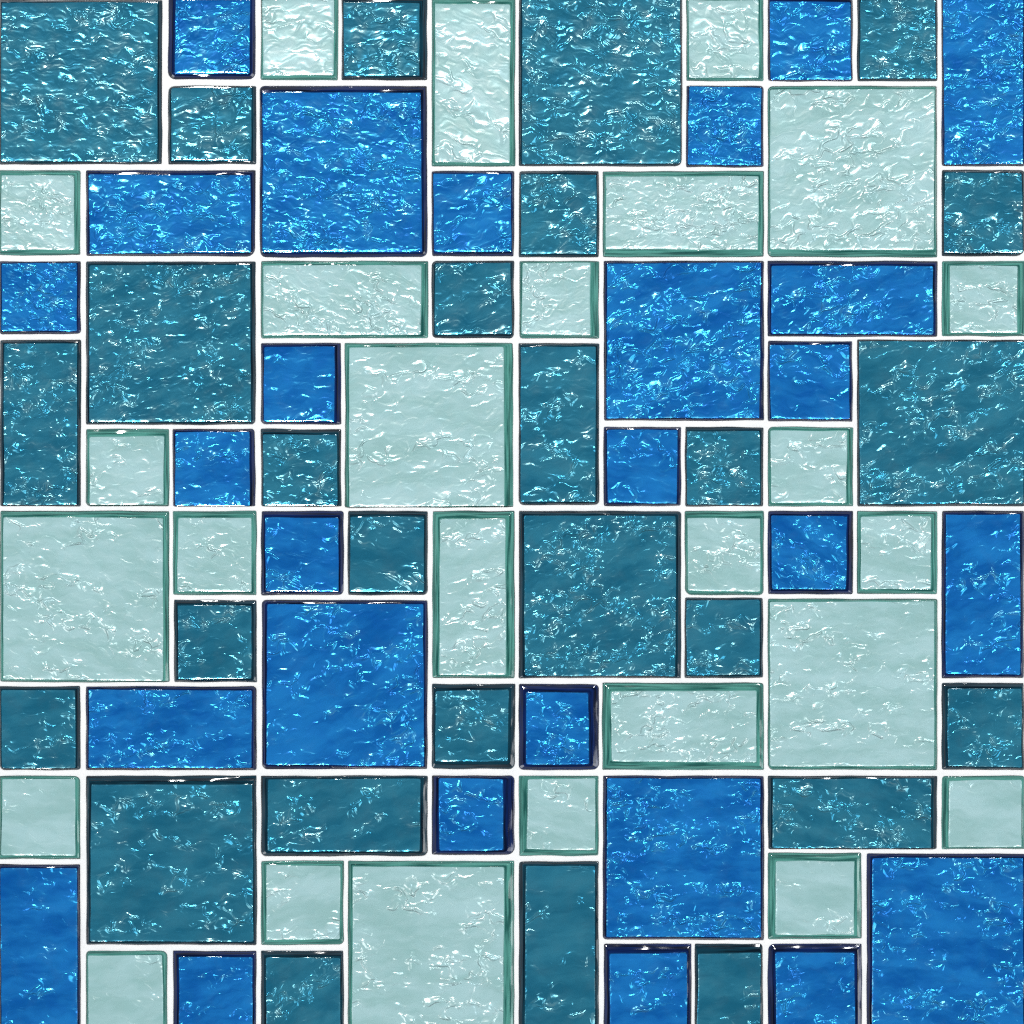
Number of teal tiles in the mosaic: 27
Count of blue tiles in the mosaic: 27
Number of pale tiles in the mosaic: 26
